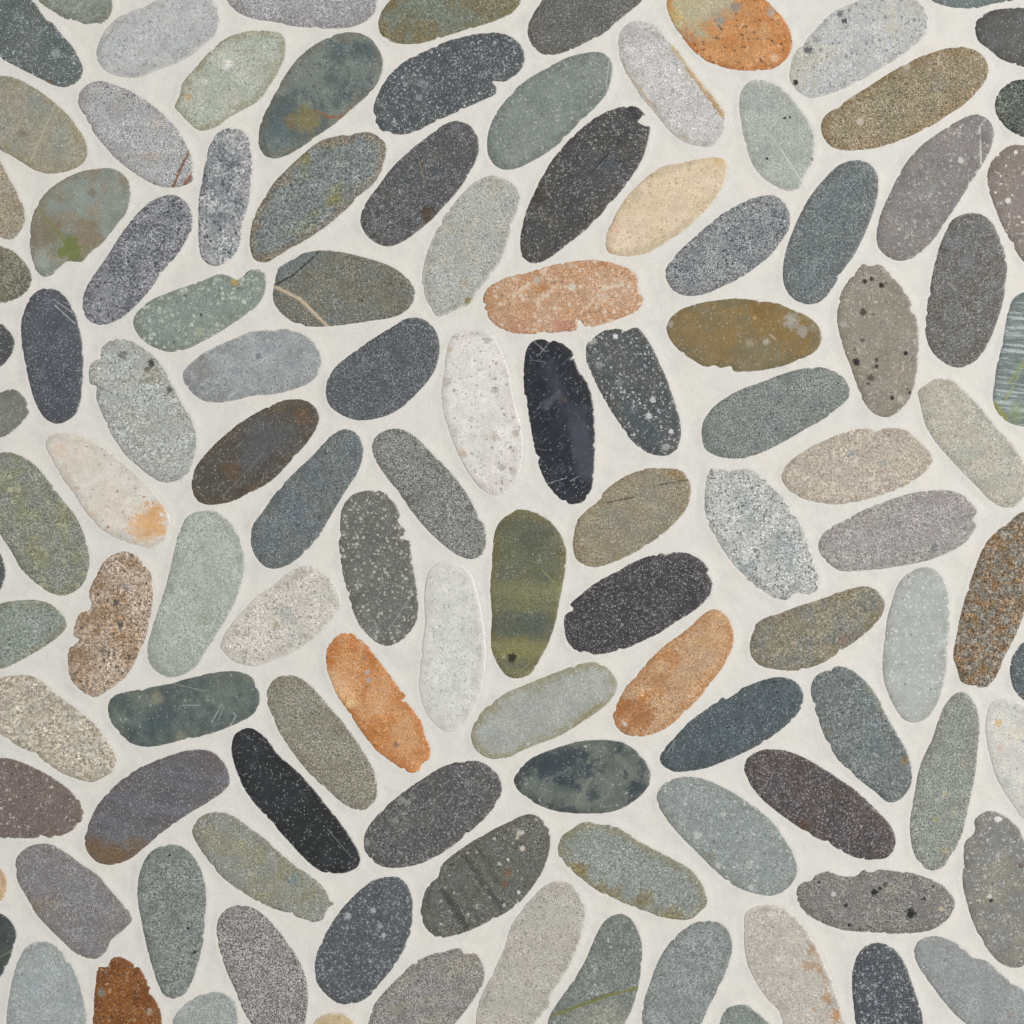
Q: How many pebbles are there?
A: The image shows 114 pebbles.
